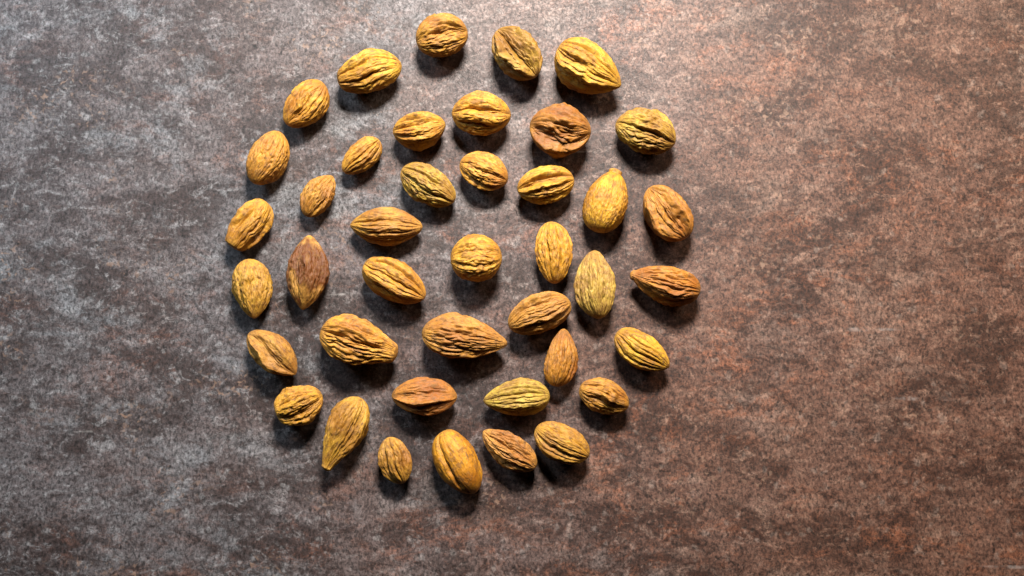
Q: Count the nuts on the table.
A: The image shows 41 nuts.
